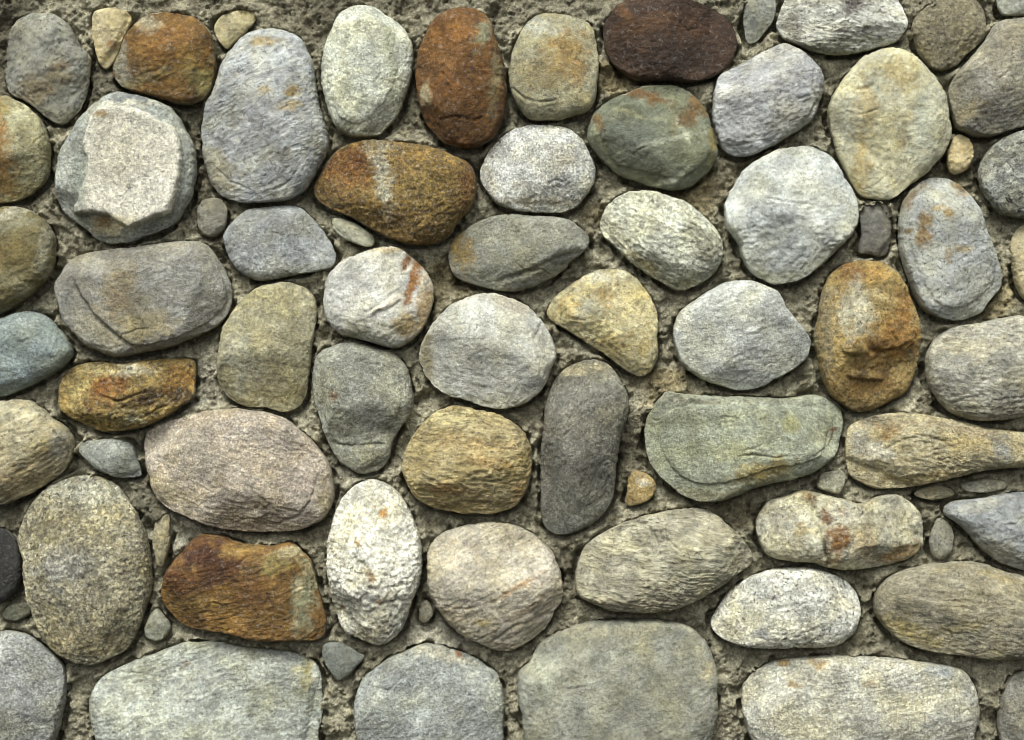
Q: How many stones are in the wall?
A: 77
